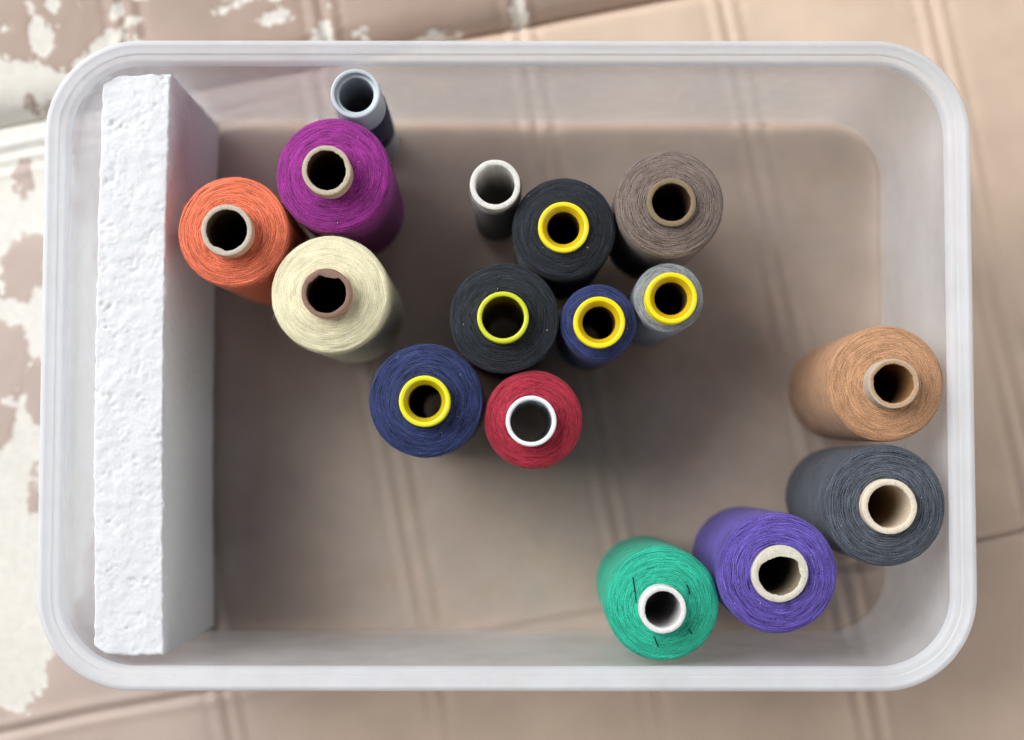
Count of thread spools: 16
